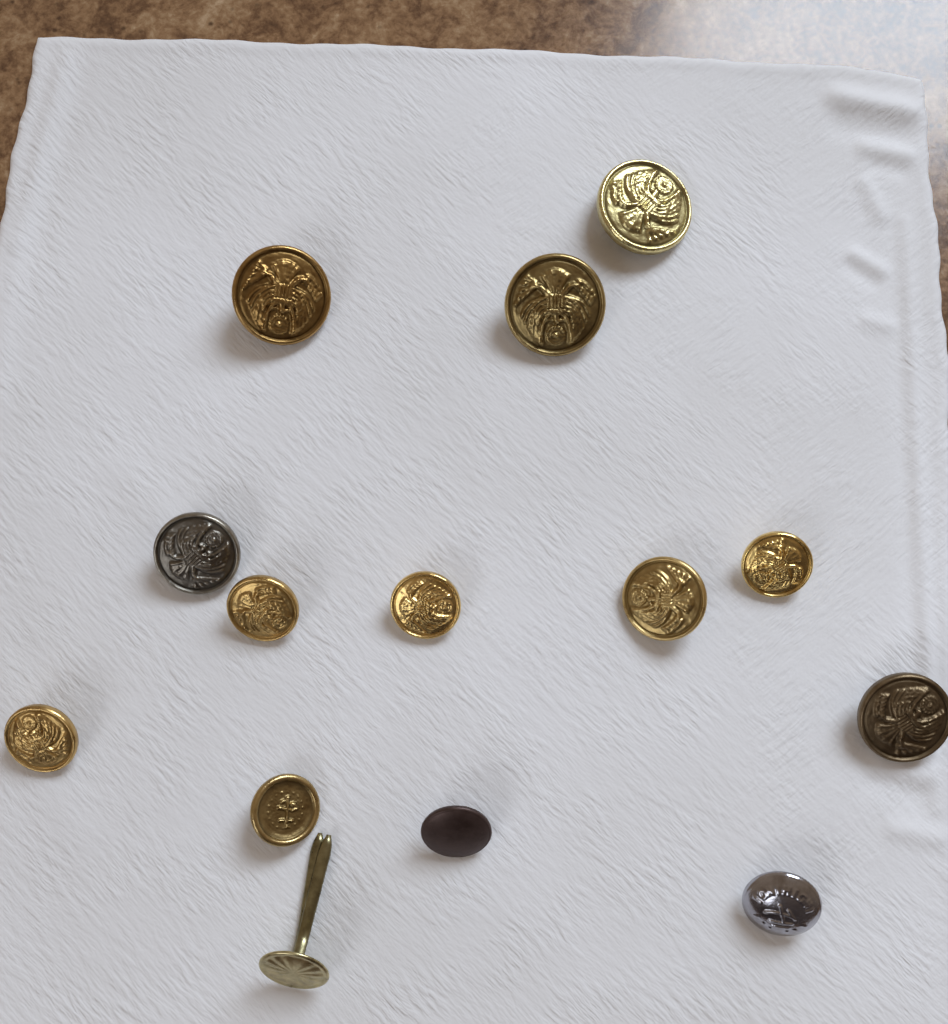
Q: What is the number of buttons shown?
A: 13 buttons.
